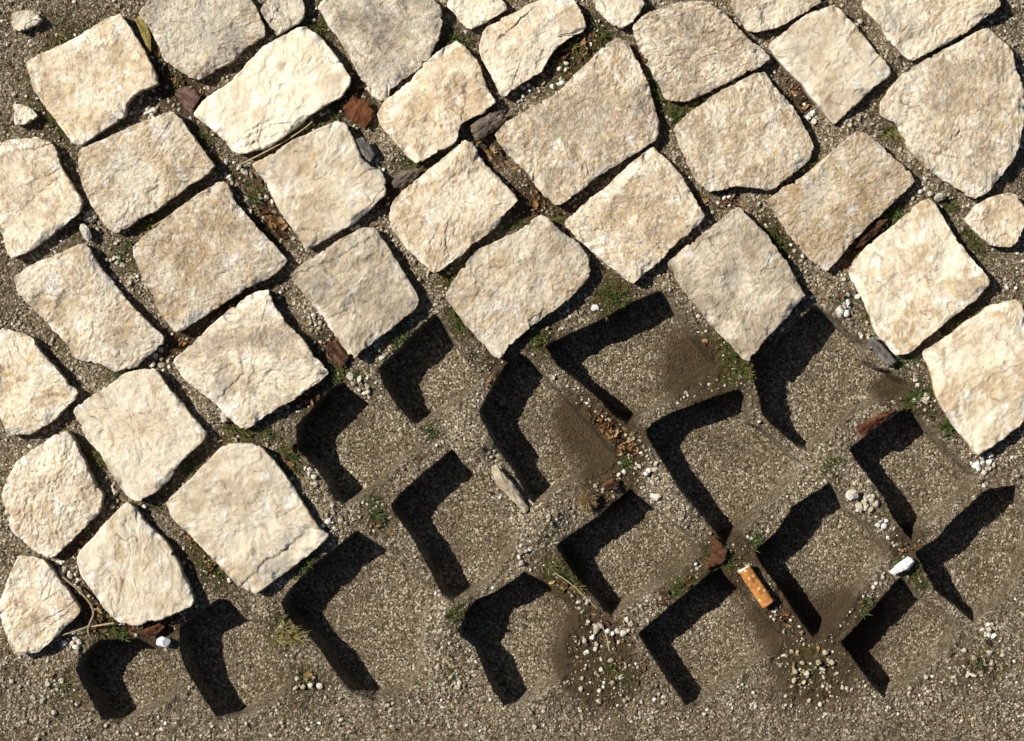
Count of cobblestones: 39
